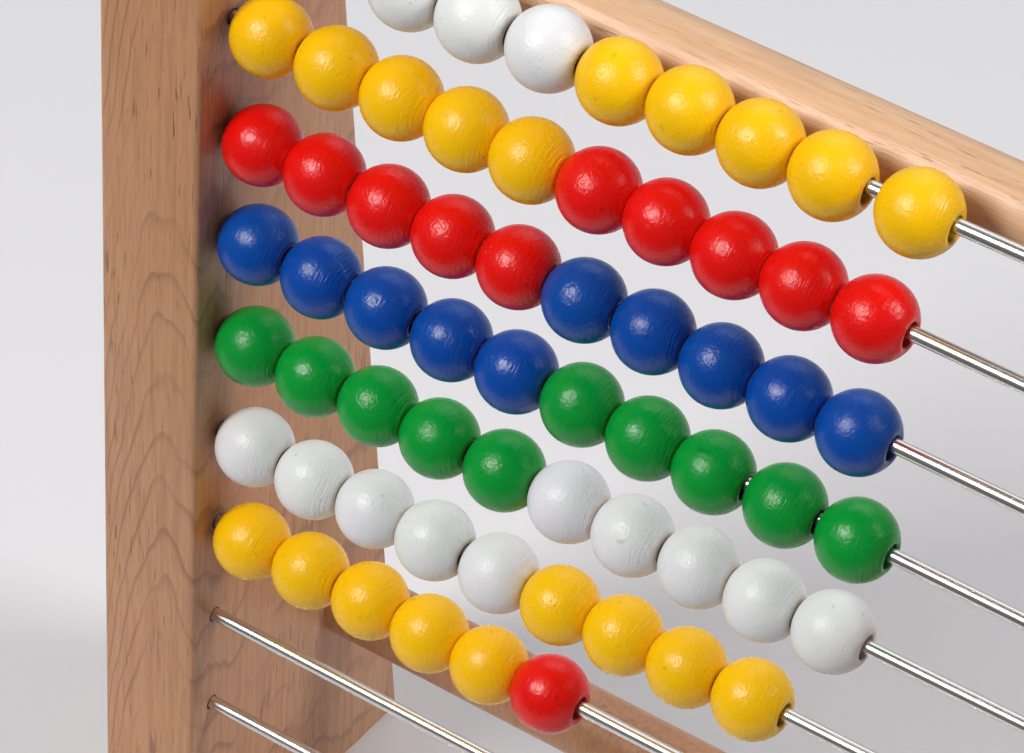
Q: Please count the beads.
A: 63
